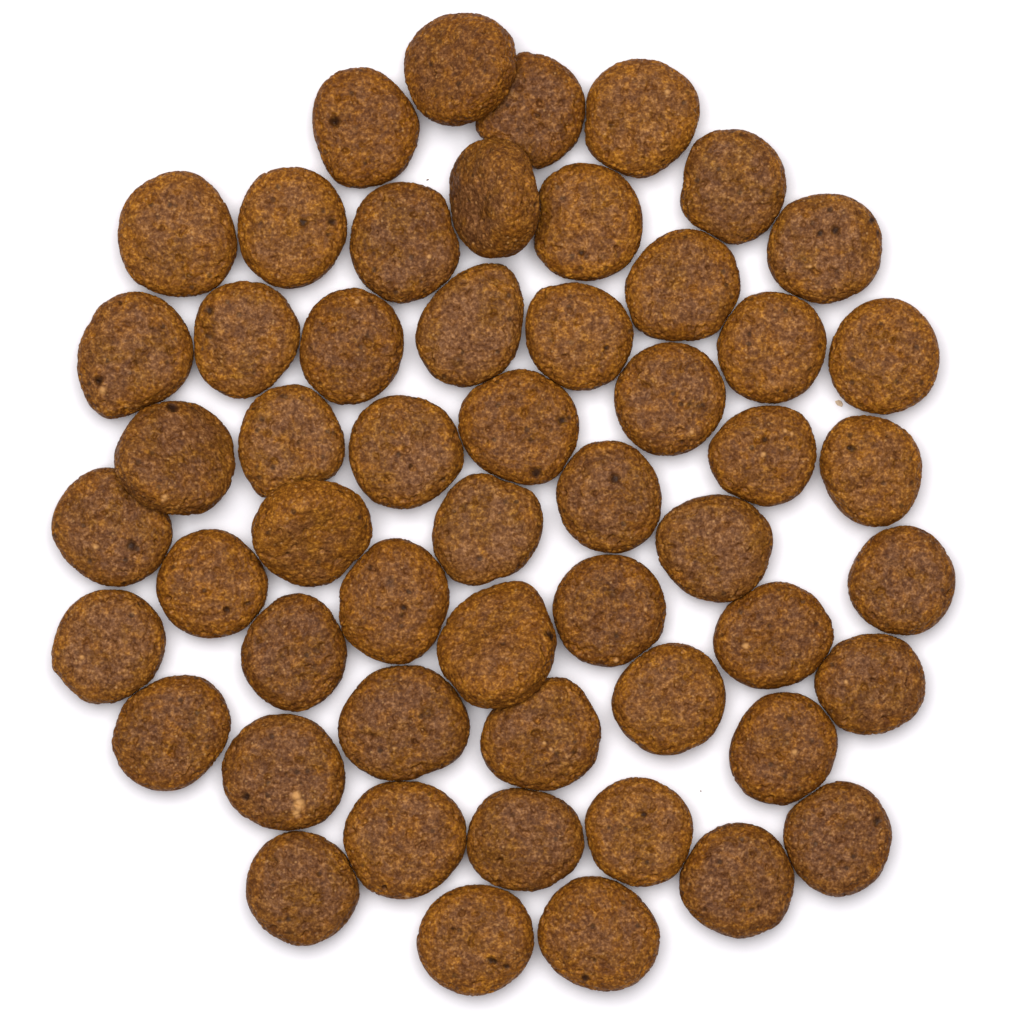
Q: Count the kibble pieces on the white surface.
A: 54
